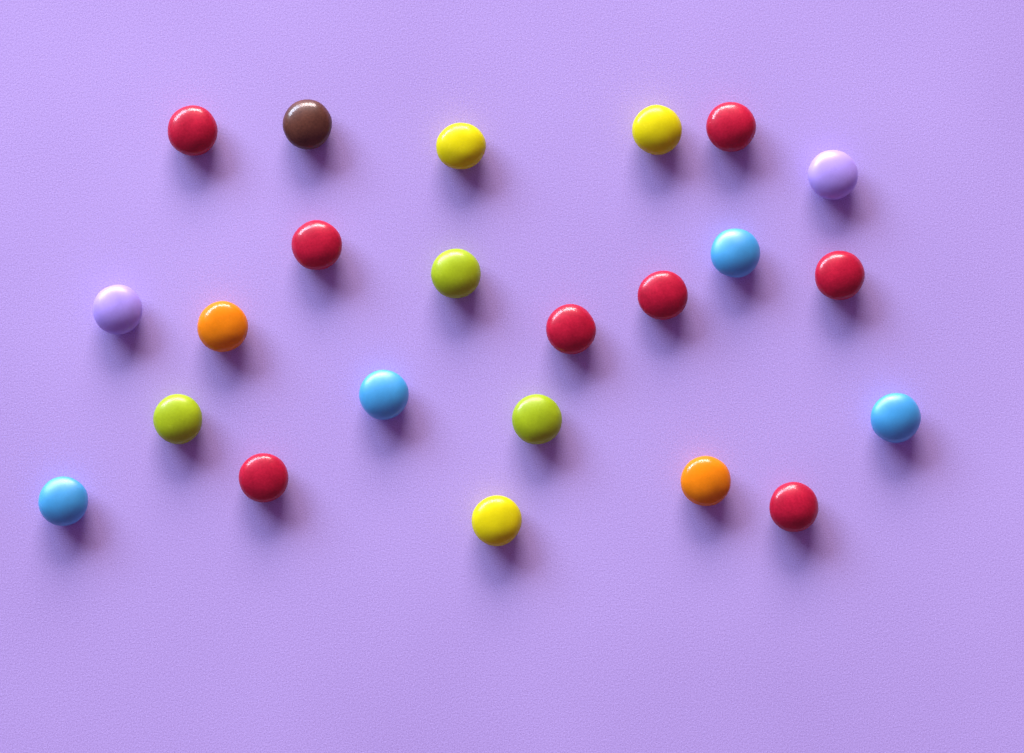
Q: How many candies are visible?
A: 23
